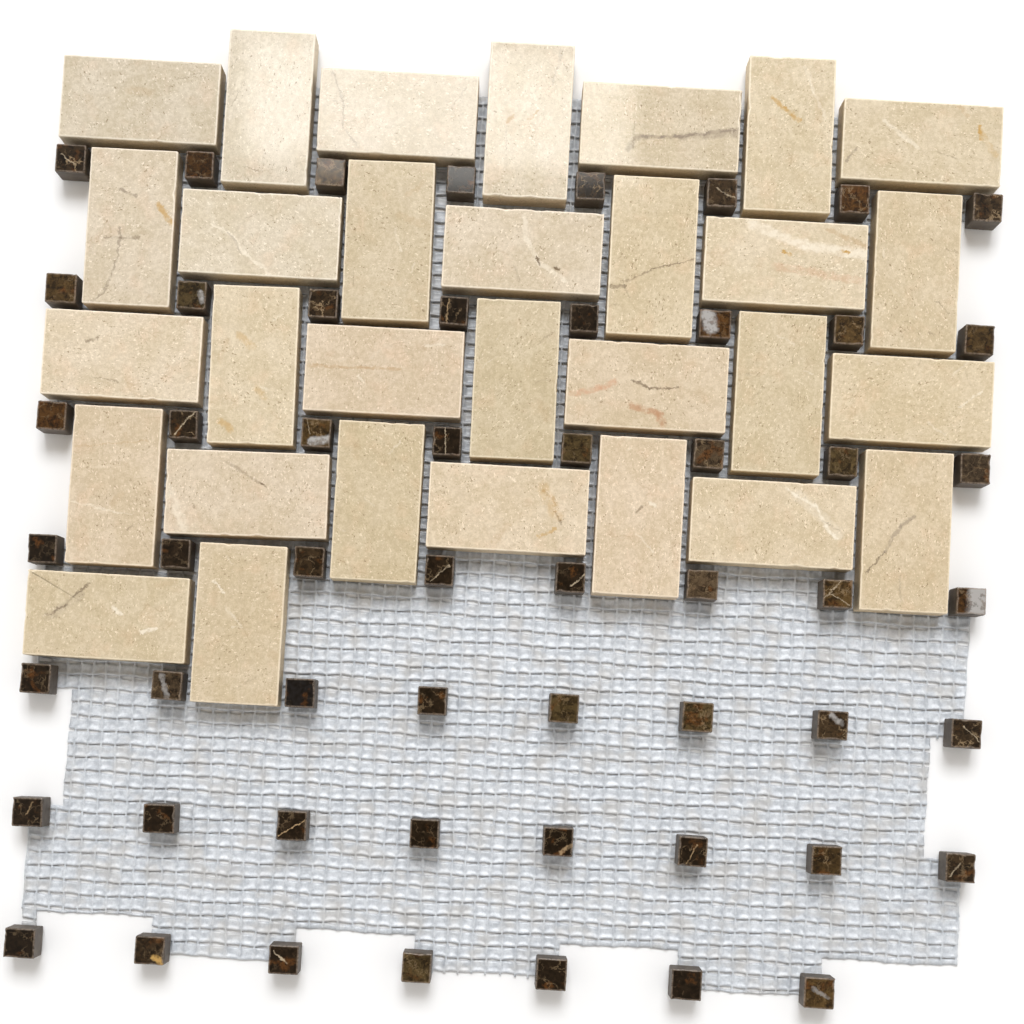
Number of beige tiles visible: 30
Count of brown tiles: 55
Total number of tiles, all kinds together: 85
